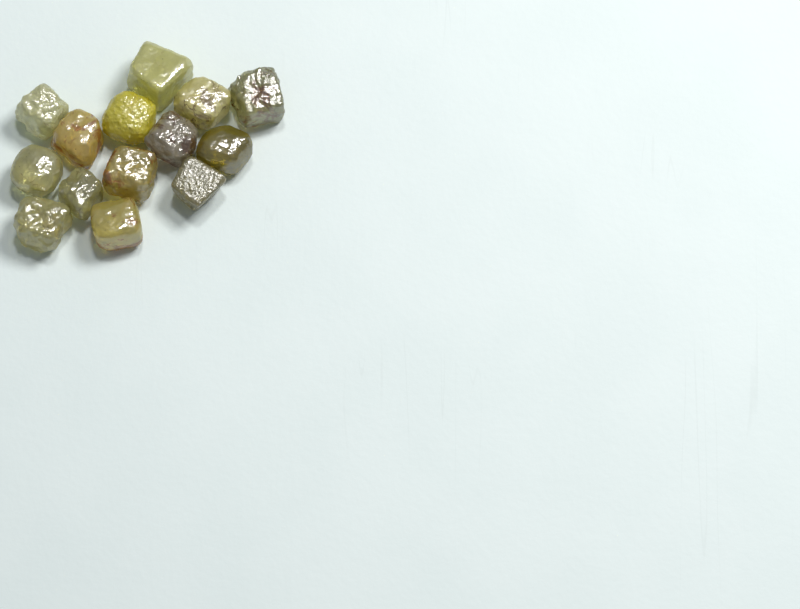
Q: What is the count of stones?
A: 14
